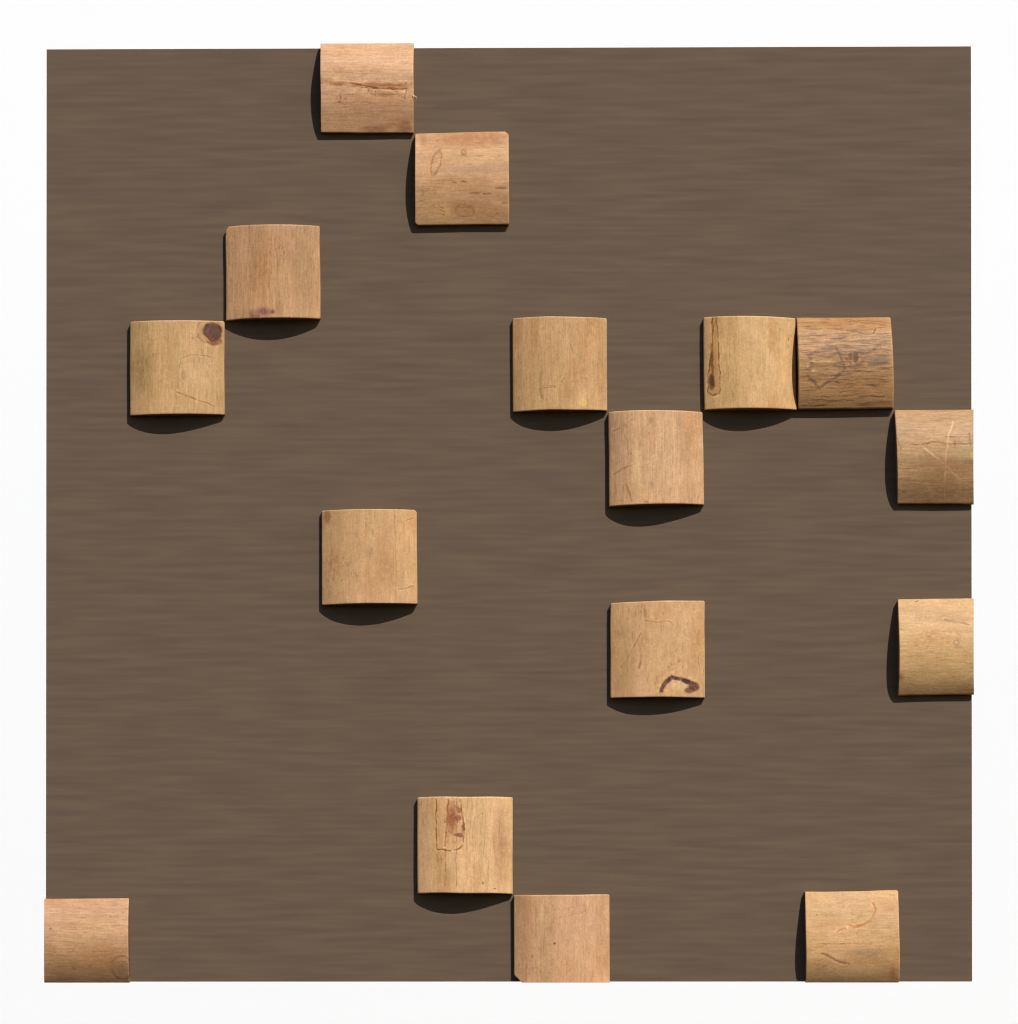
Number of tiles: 16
